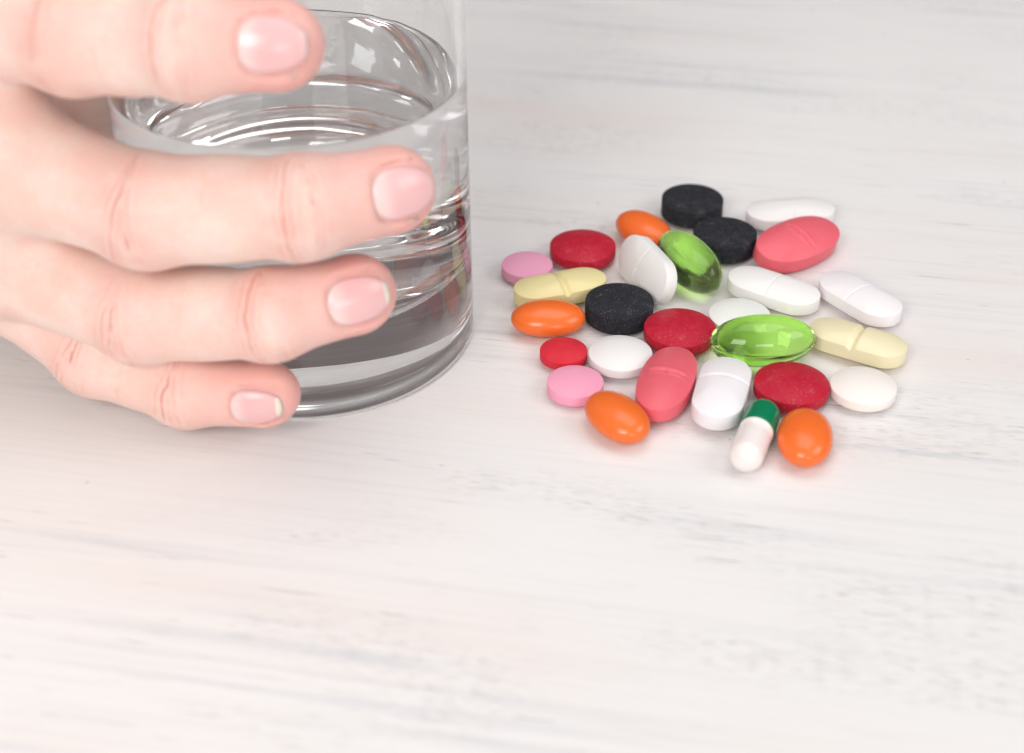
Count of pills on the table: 28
